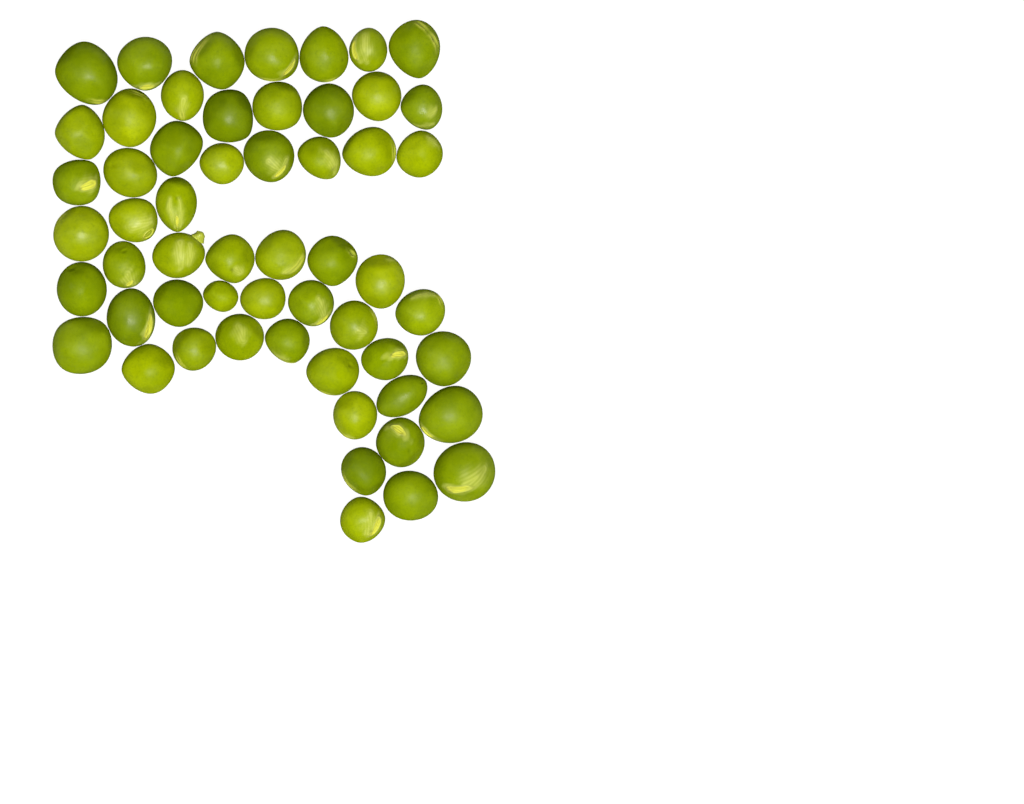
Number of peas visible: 56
